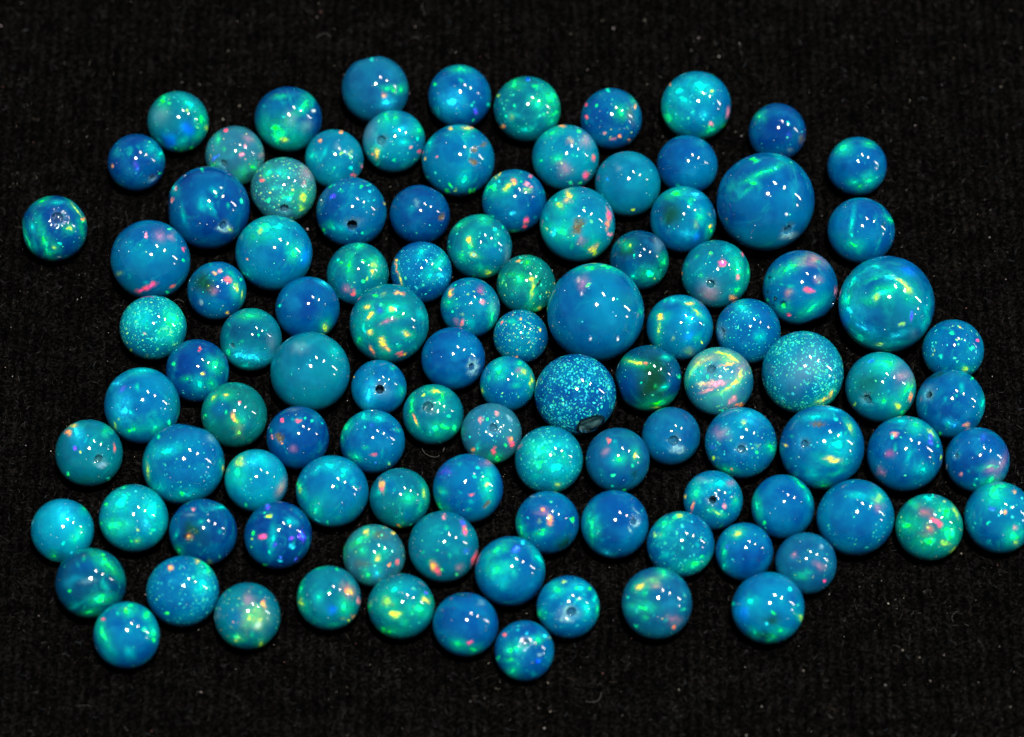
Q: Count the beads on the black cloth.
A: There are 106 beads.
